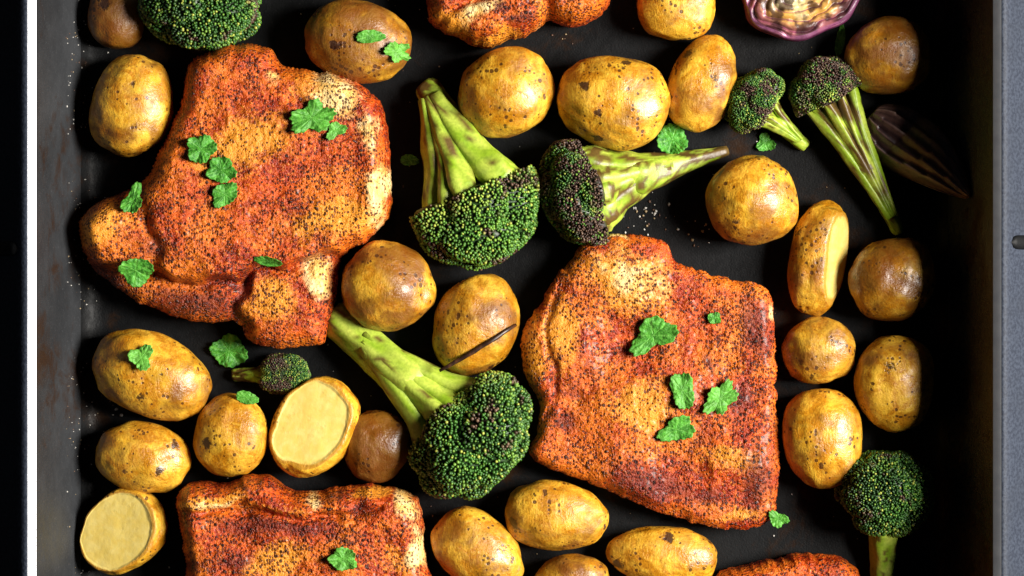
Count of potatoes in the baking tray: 26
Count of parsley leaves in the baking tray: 24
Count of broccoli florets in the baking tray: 8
